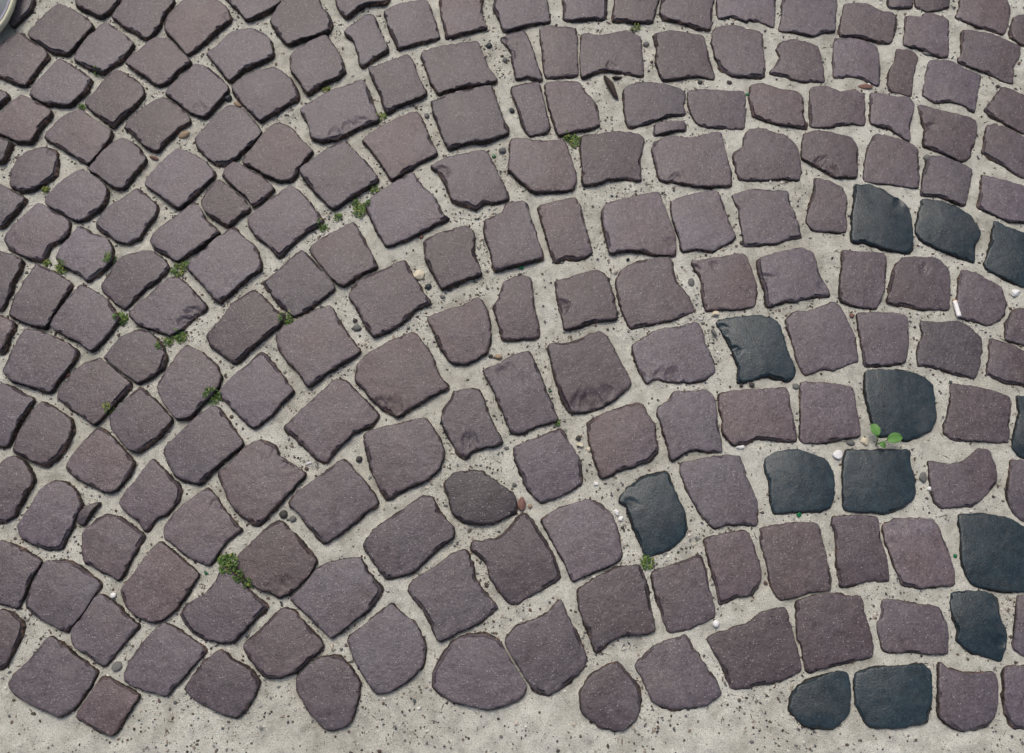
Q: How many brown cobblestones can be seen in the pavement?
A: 191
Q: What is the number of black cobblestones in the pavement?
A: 13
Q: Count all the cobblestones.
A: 204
